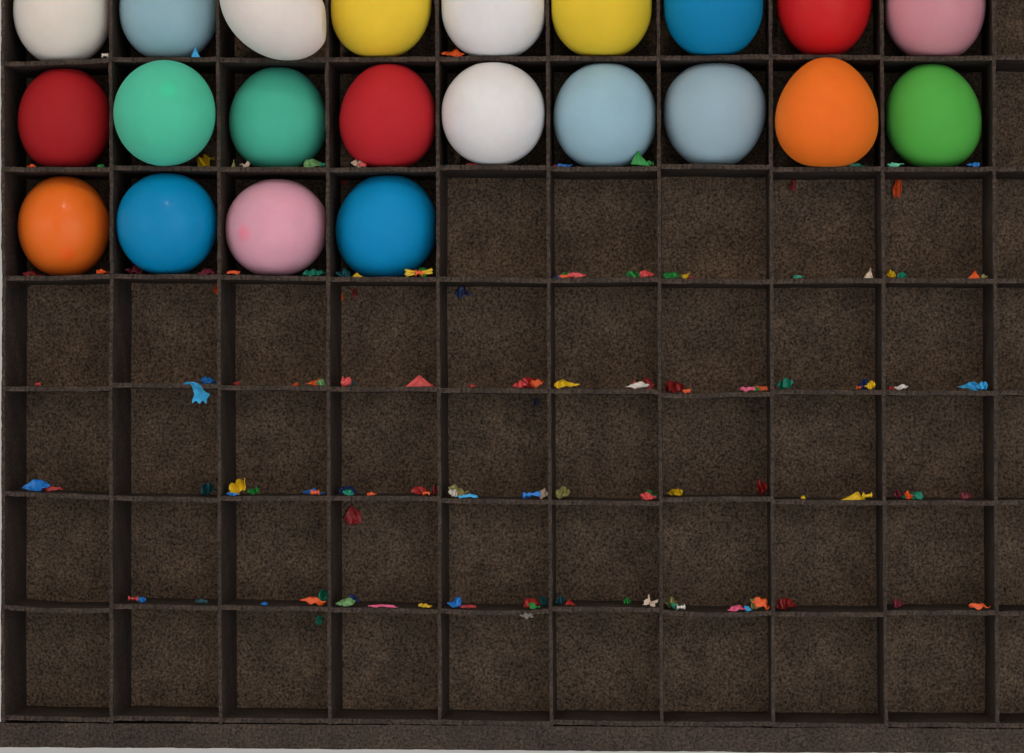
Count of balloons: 22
